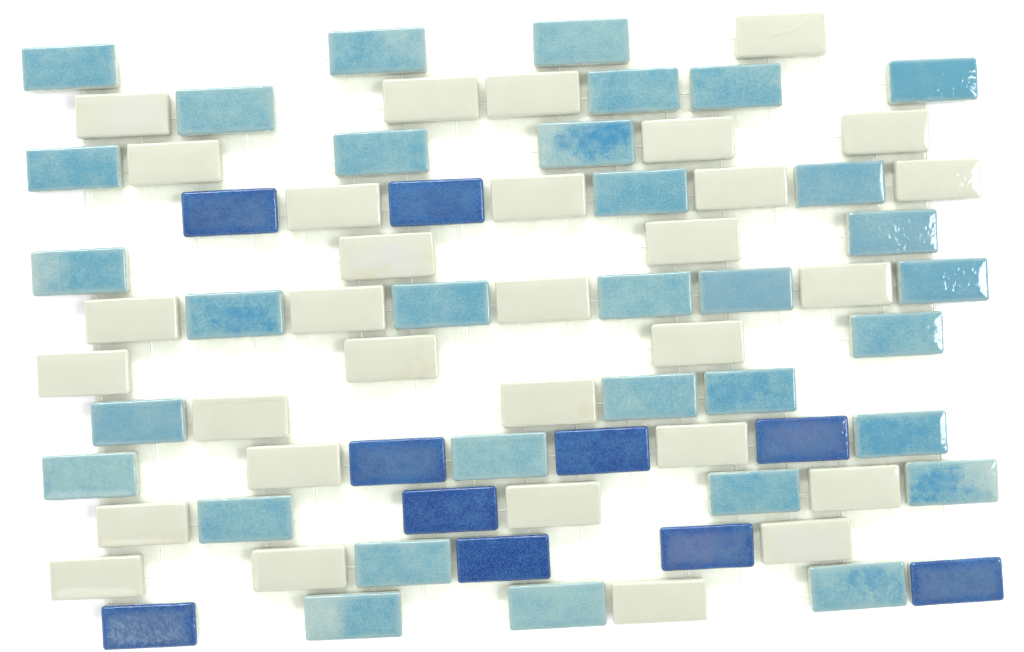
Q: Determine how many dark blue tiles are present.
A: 10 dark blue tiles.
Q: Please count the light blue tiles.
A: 33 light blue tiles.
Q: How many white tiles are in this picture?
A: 31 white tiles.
